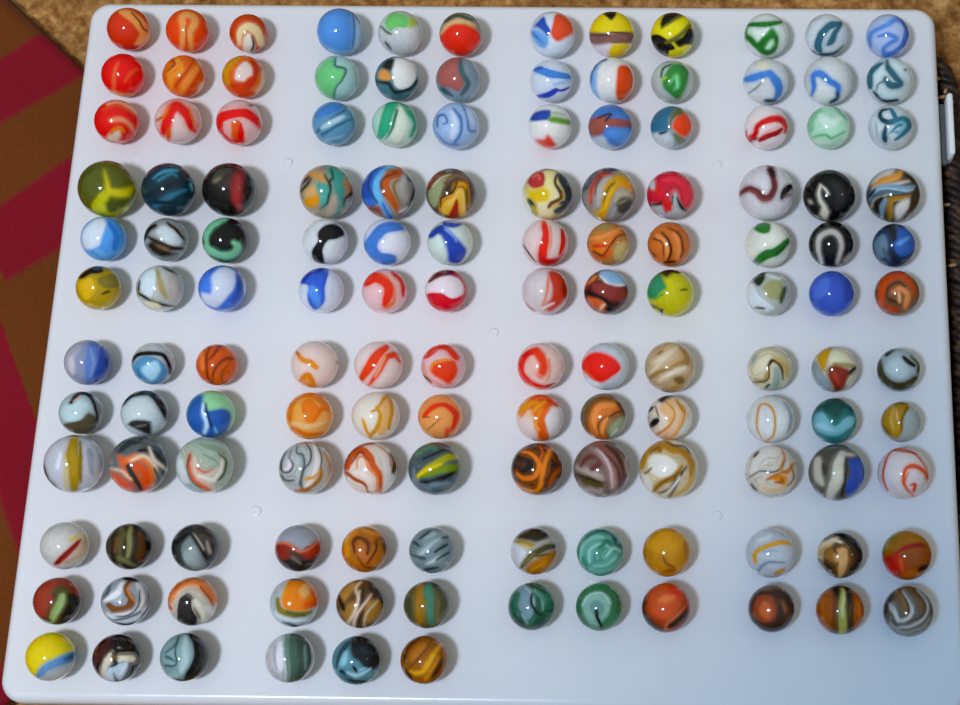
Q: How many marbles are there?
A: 138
